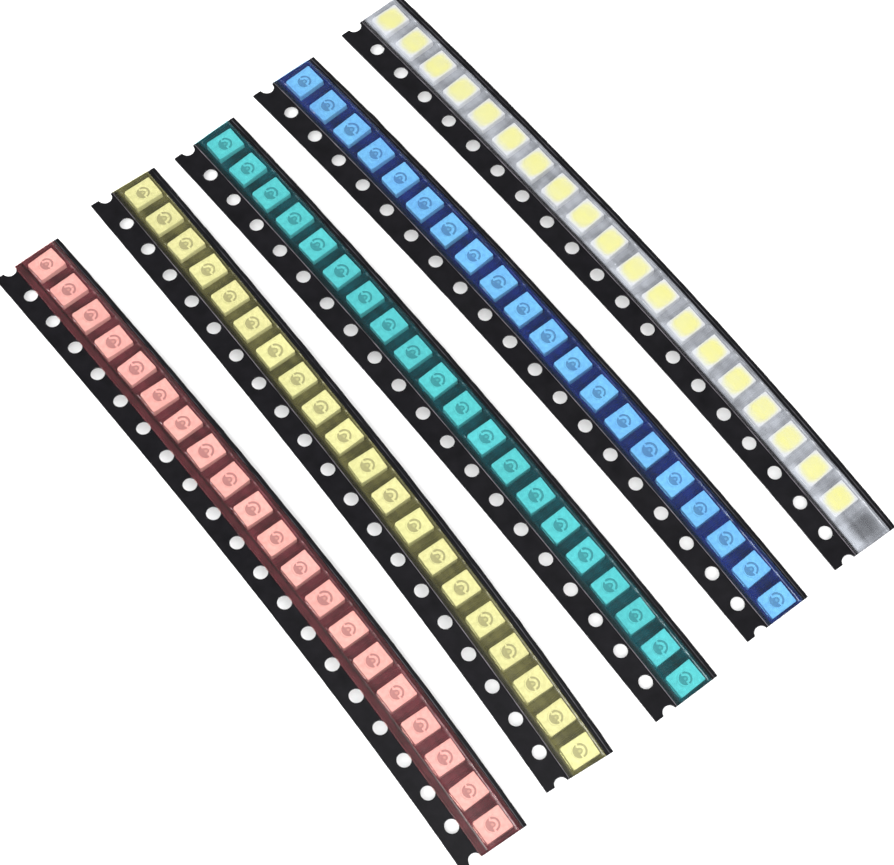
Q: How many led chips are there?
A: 99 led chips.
